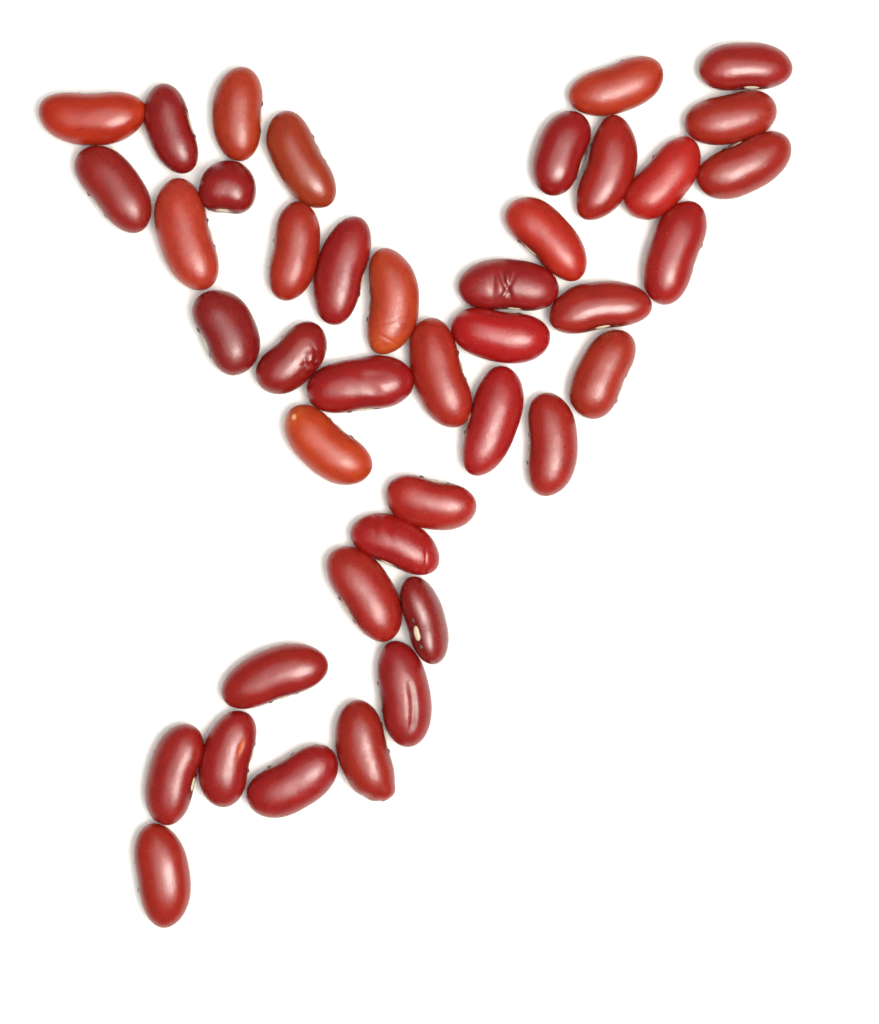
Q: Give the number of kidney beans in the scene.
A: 41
